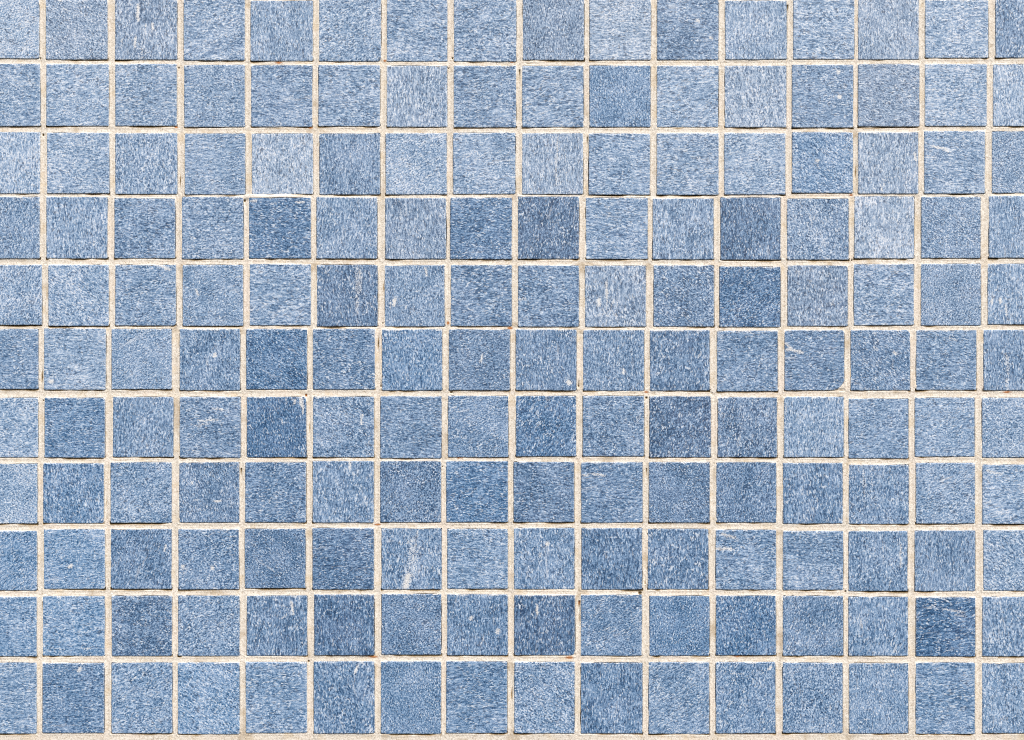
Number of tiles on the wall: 176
